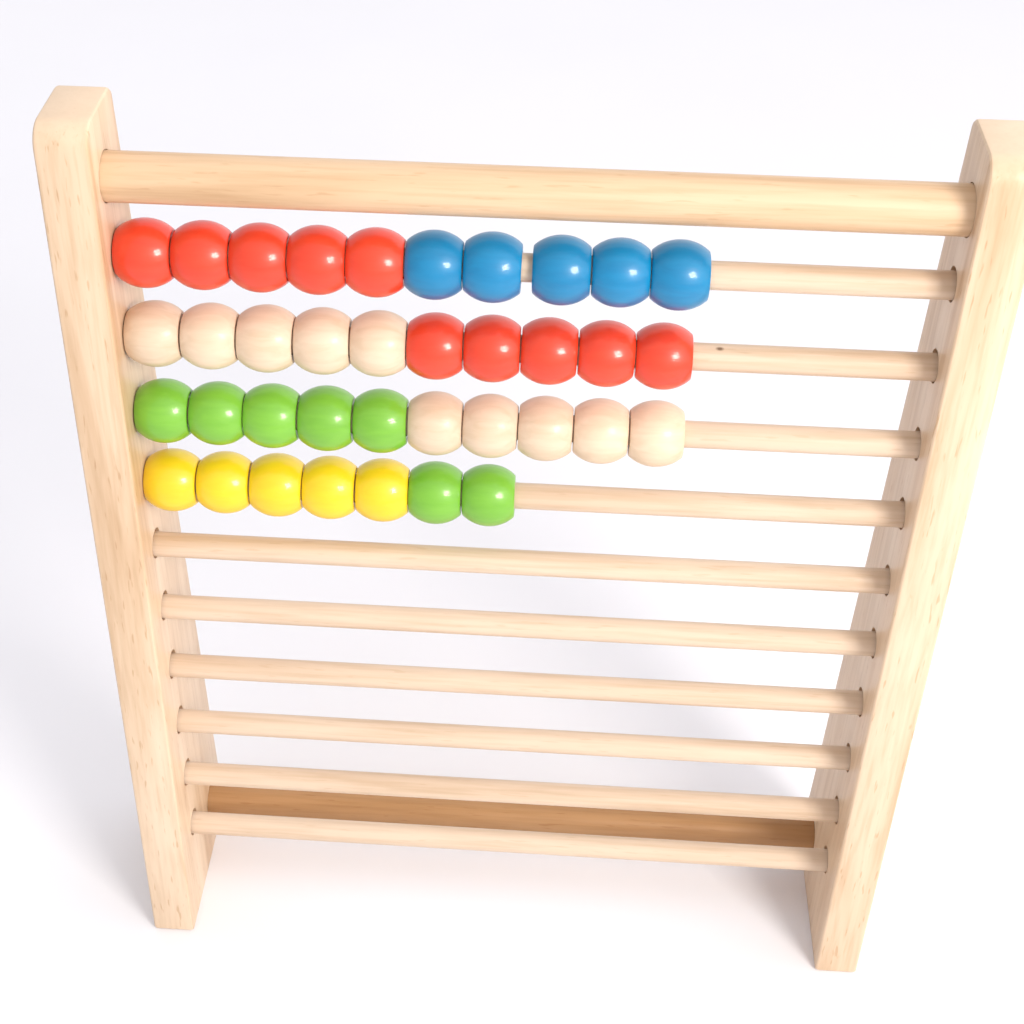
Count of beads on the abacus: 37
